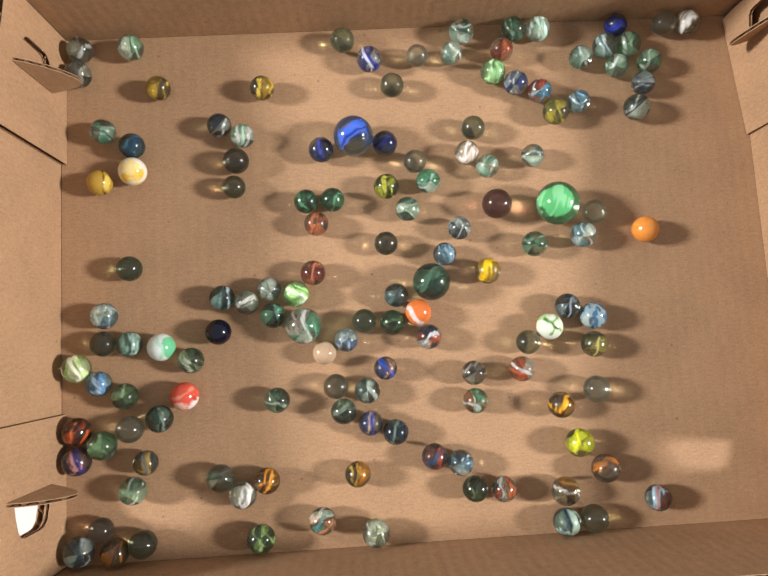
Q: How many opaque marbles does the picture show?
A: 10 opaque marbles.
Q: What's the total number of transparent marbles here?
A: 122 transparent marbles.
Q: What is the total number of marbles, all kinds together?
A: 132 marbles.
